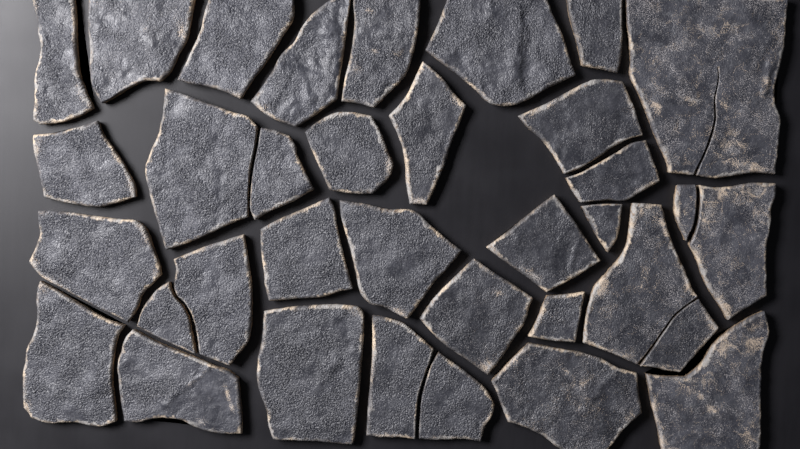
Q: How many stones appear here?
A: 35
